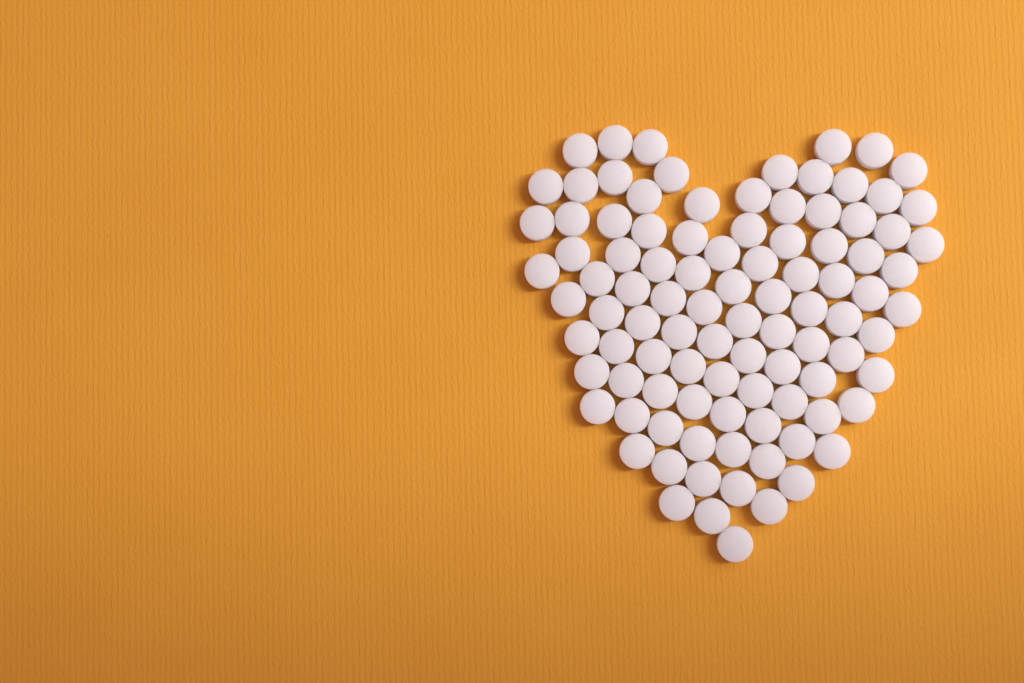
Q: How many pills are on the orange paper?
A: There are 98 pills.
